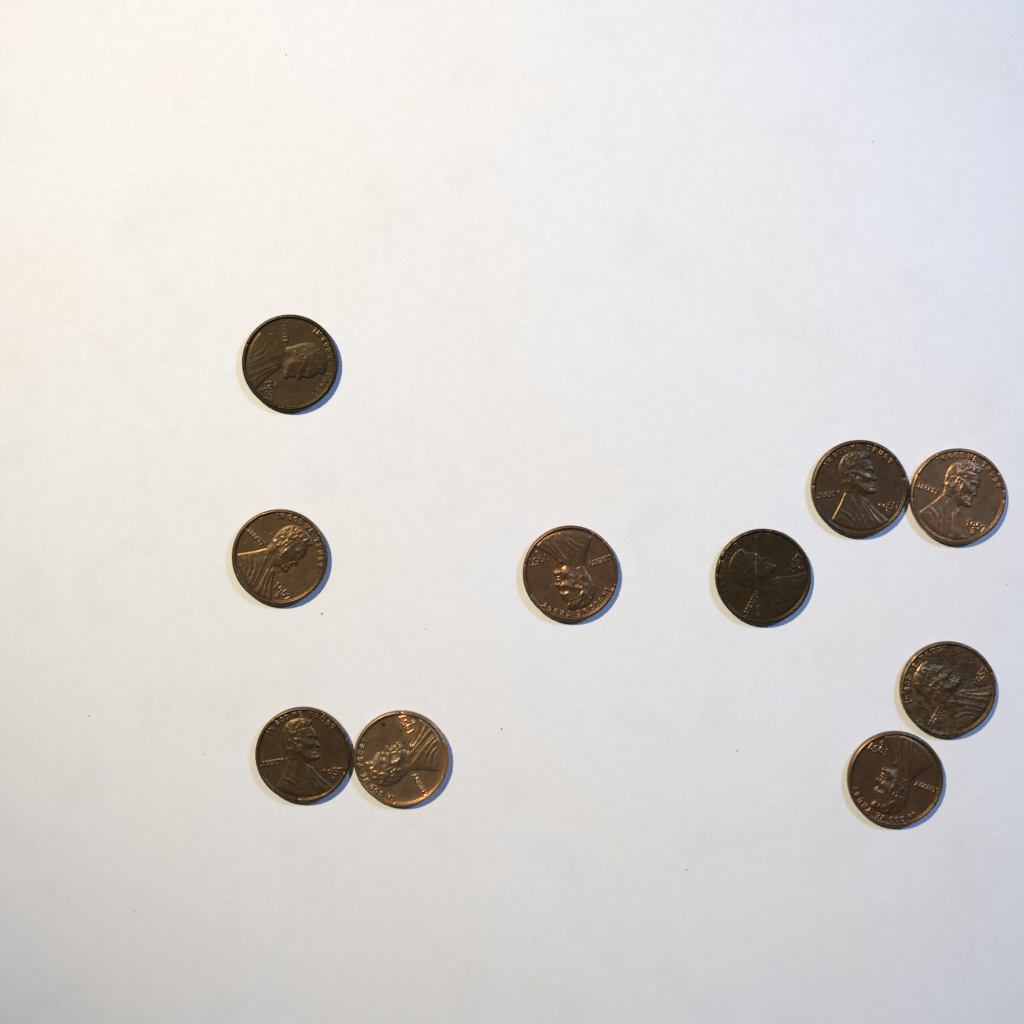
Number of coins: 10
